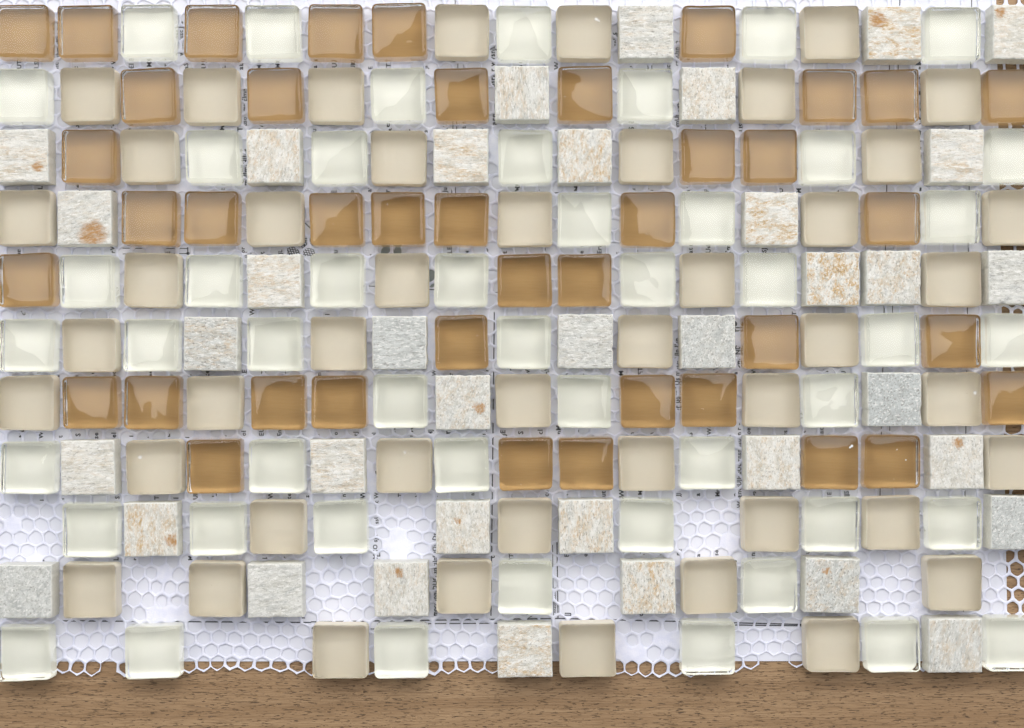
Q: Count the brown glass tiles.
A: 41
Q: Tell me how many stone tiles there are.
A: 37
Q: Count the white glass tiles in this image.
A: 49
